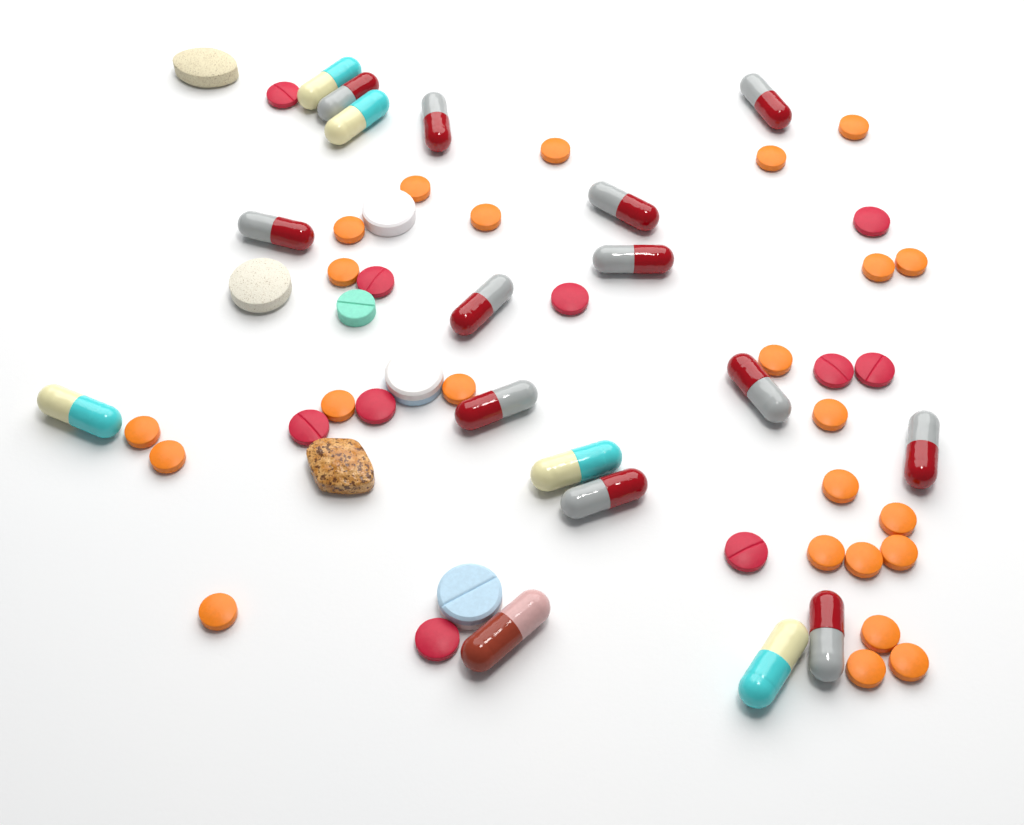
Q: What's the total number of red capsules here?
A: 12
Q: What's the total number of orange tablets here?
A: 24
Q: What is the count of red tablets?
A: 10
